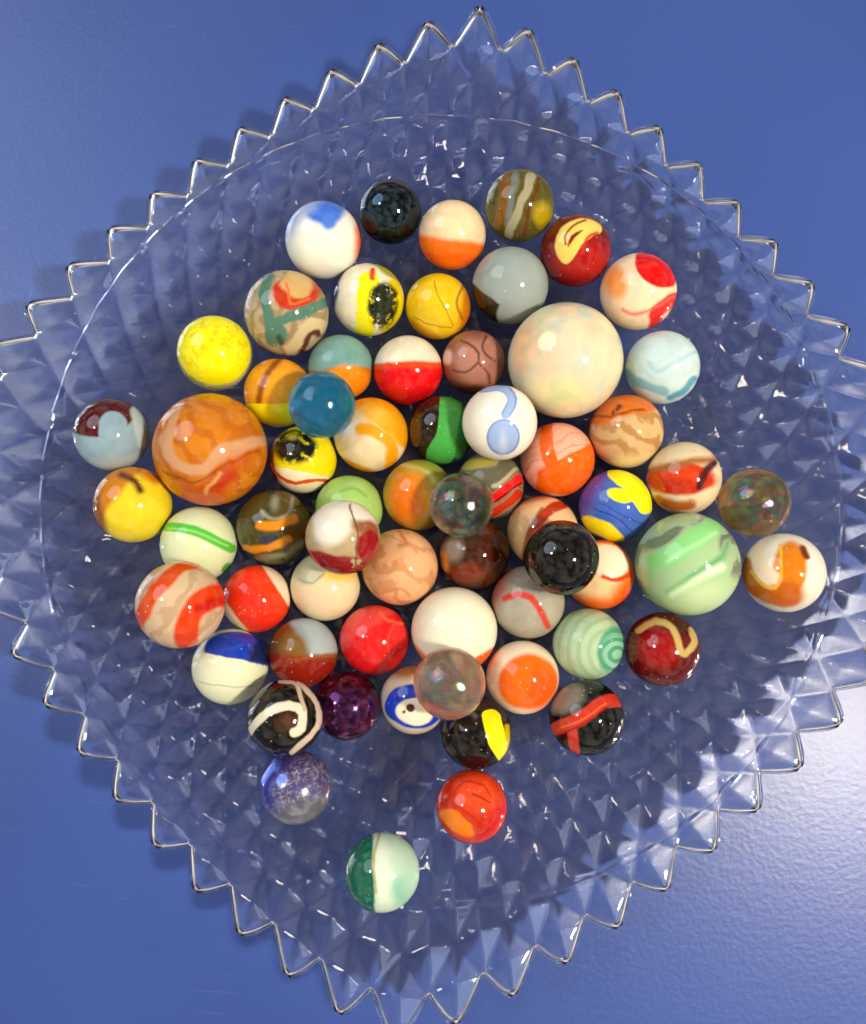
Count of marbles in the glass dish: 64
